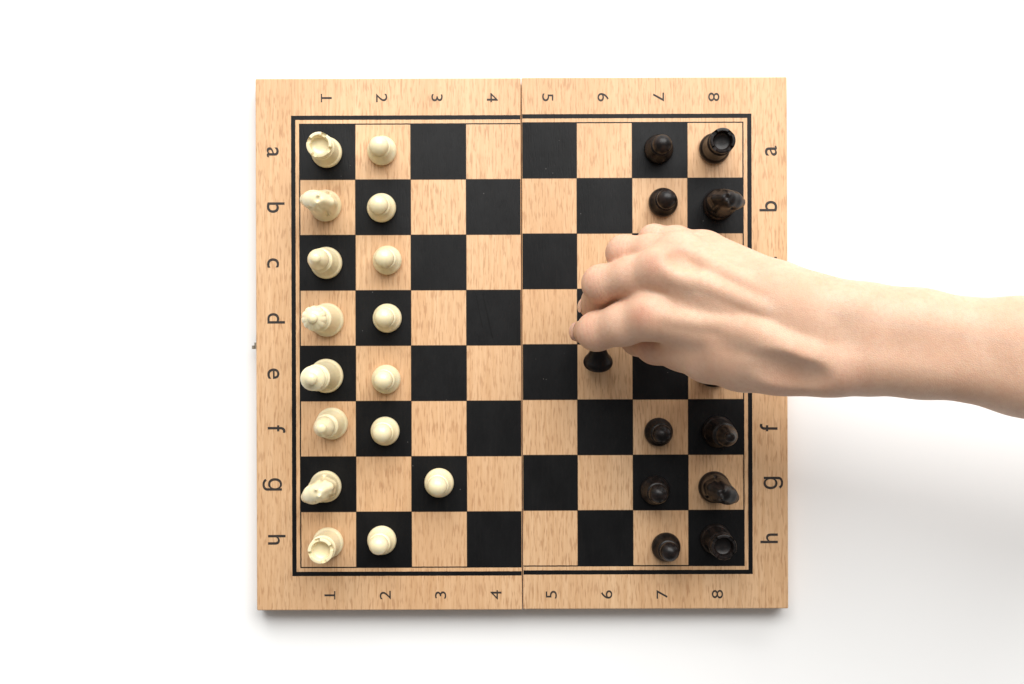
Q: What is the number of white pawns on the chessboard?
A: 8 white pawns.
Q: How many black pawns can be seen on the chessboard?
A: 6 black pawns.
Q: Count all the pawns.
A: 14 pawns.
